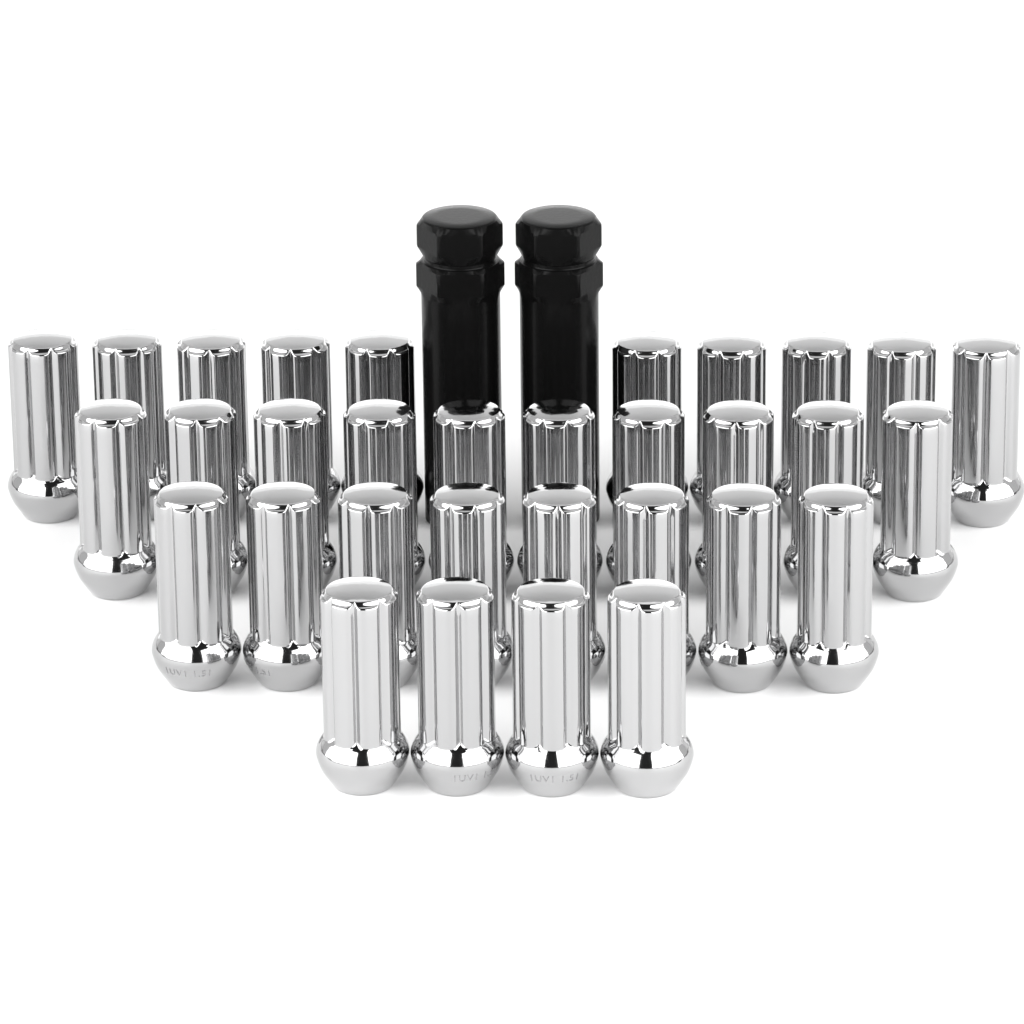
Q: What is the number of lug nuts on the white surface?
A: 32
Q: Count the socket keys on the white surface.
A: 2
